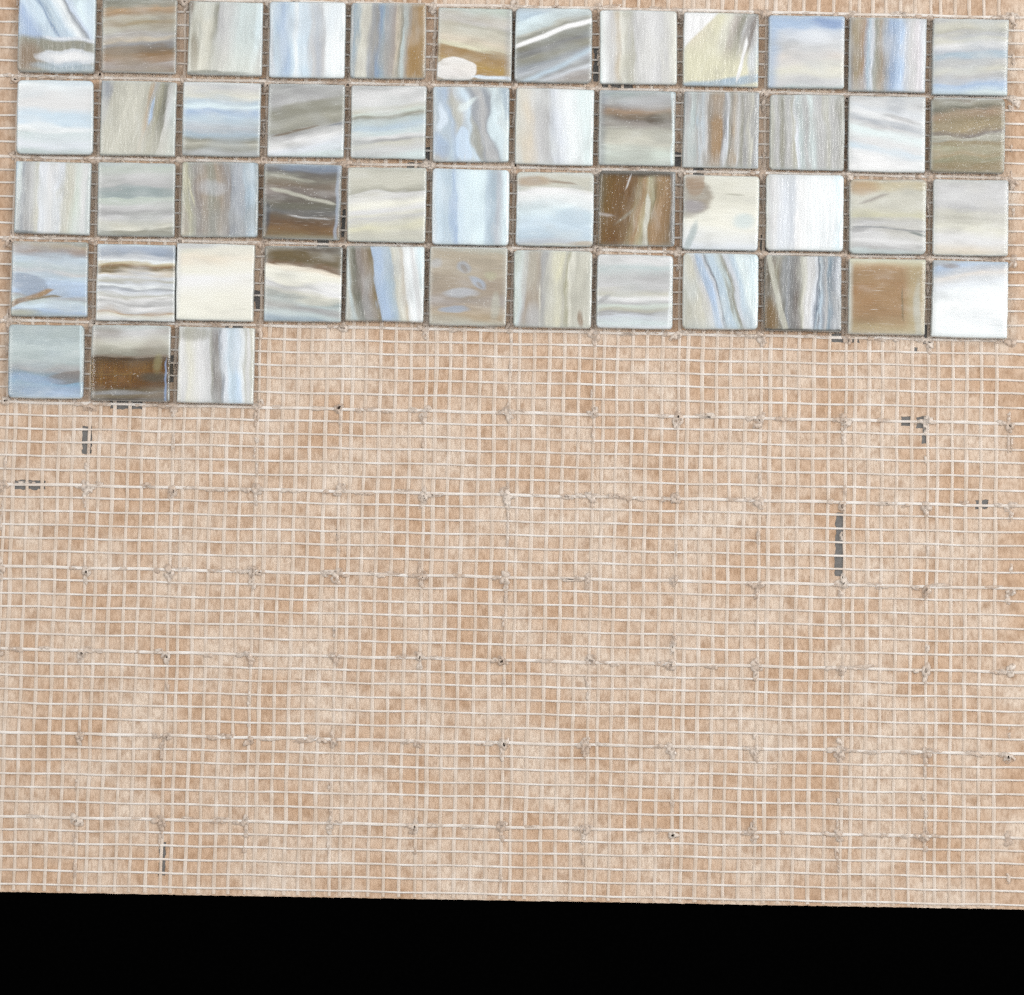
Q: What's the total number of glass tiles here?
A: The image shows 51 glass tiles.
